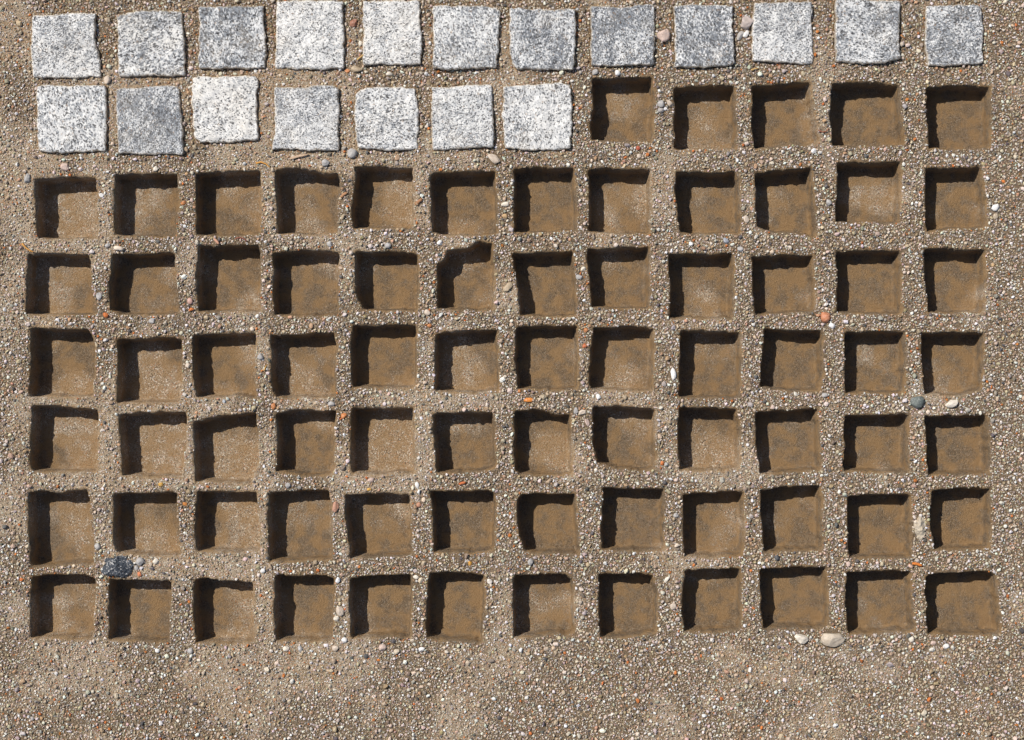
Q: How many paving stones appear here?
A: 19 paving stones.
